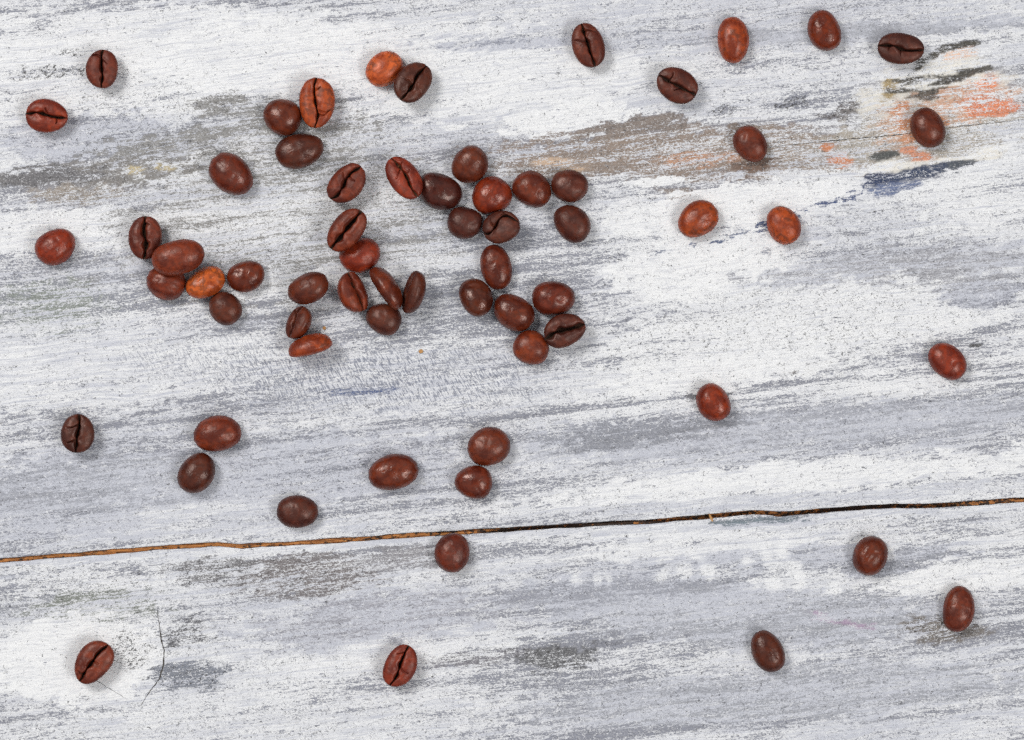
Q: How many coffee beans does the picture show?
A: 64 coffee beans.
